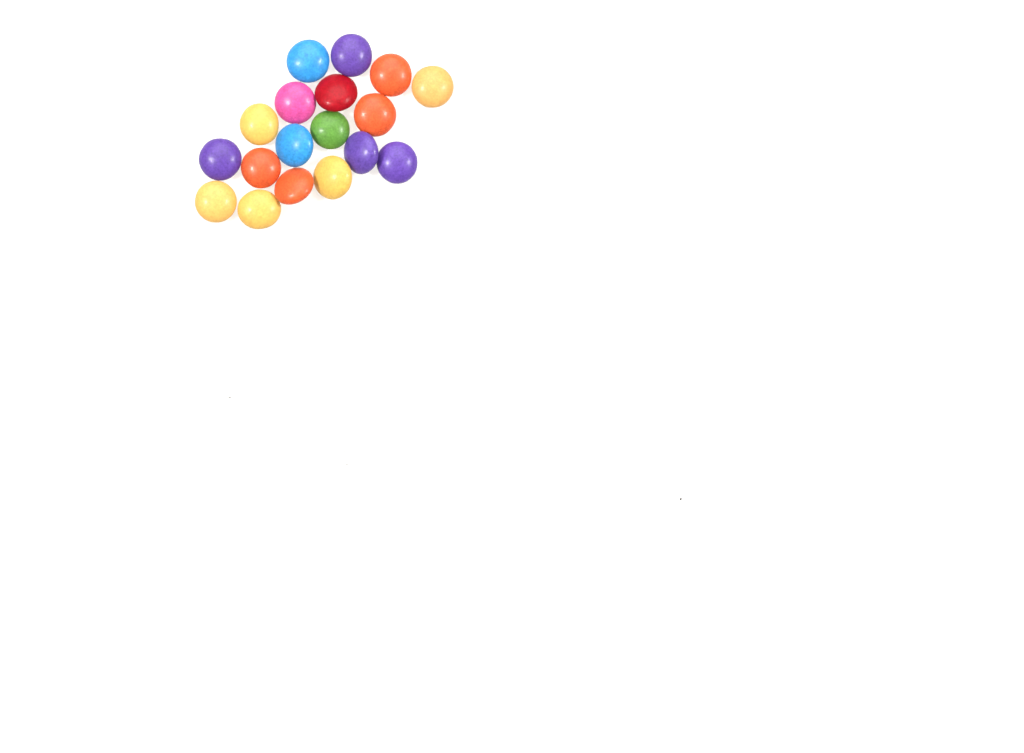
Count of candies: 18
